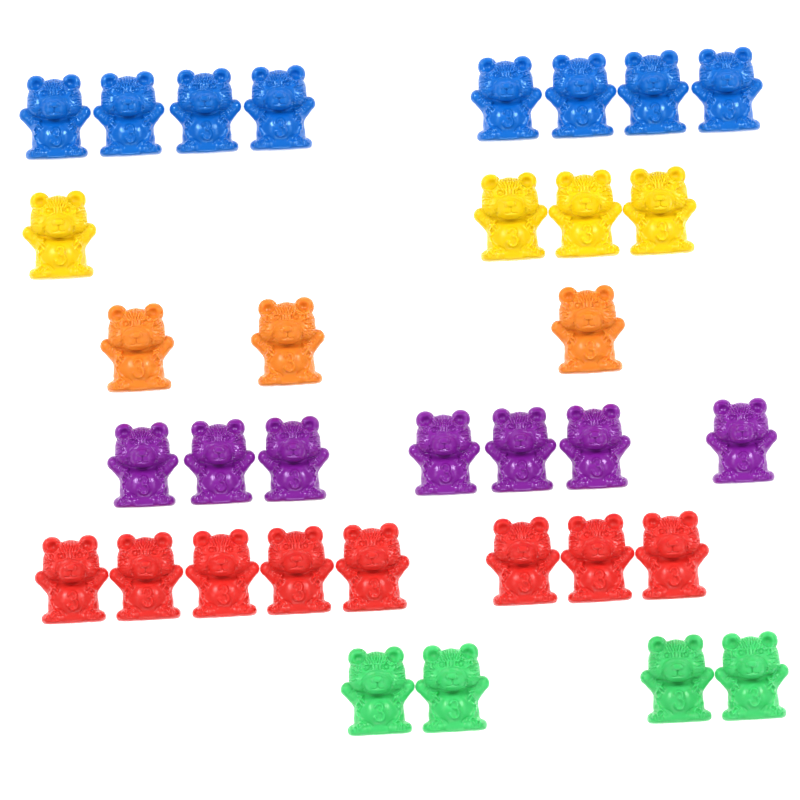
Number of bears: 34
